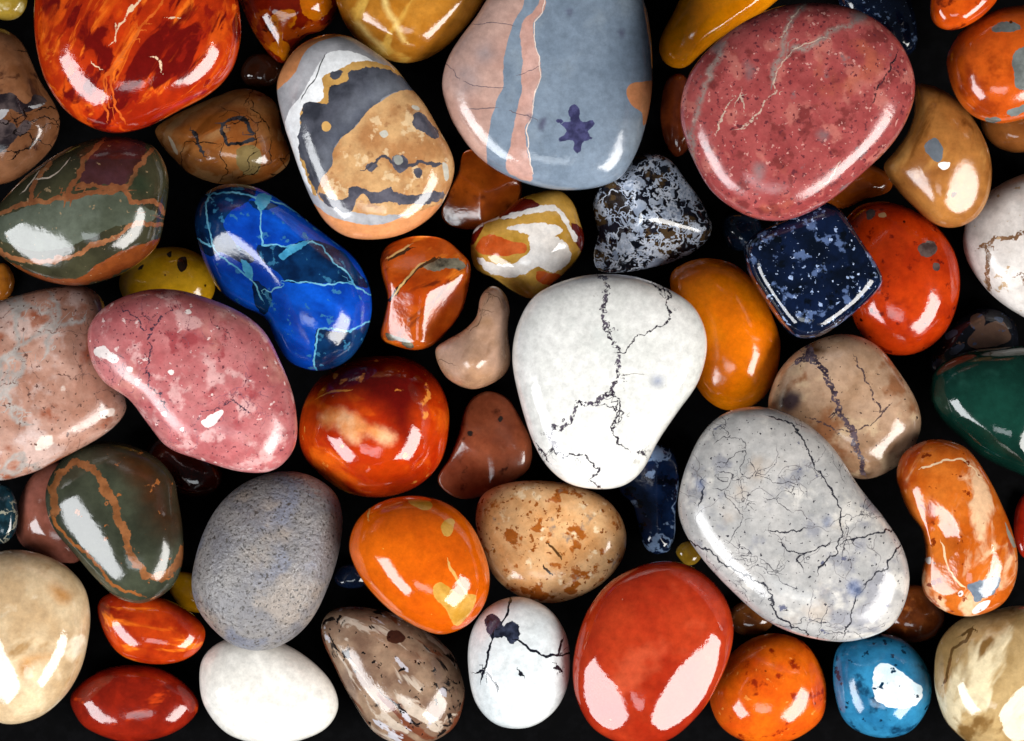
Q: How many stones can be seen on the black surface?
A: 66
